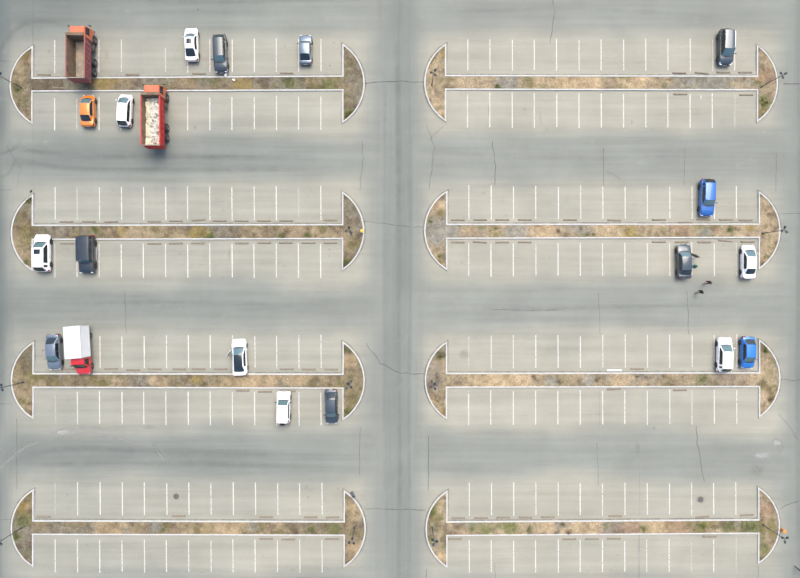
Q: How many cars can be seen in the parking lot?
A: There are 17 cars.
